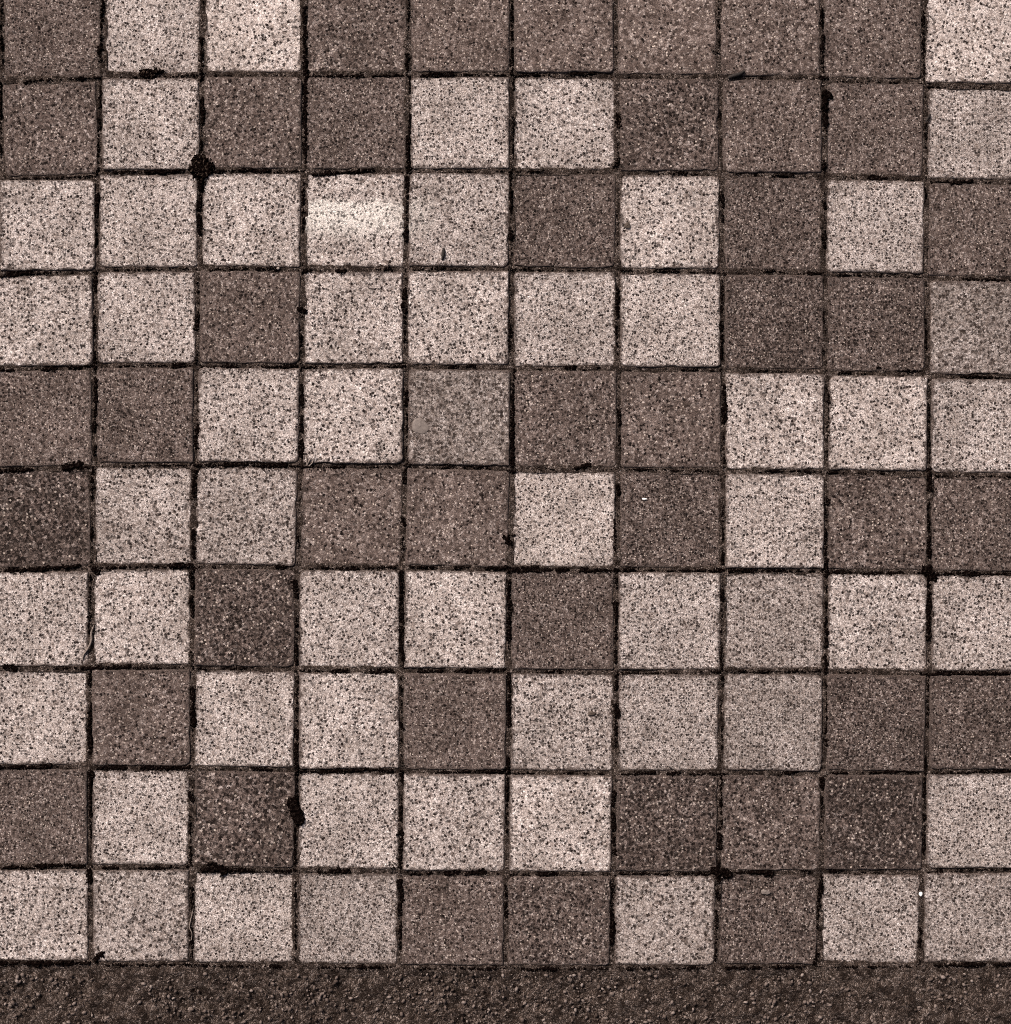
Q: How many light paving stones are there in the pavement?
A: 57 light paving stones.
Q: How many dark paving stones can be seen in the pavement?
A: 43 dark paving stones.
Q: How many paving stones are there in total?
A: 100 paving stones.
